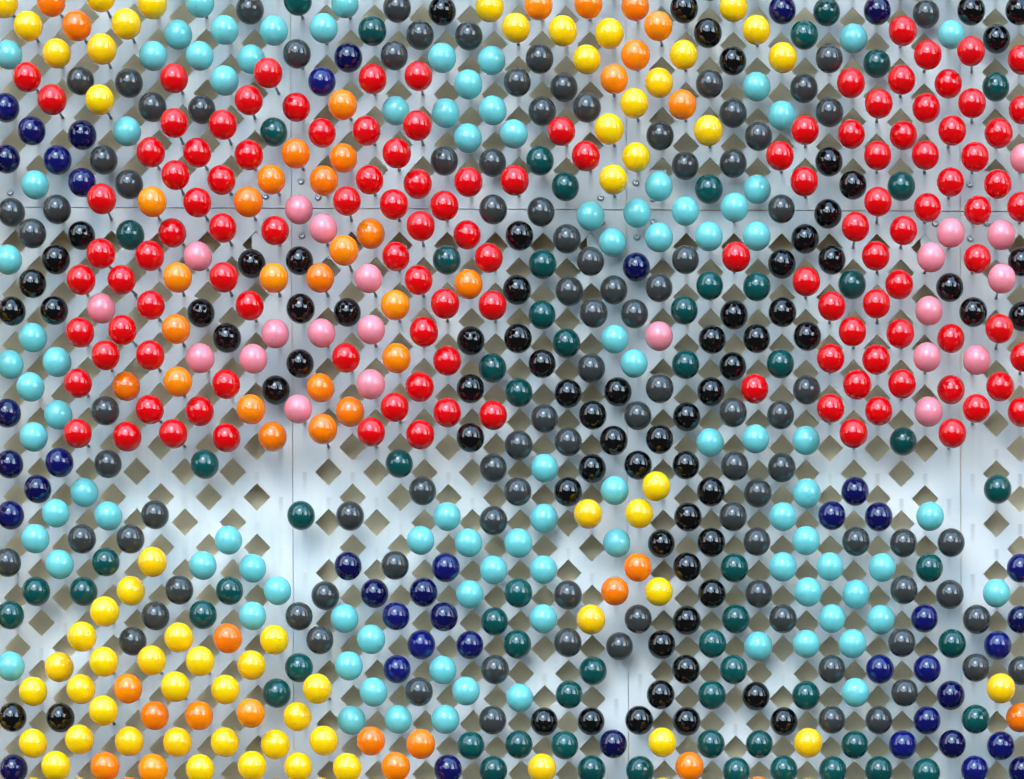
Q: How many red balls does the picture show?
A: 122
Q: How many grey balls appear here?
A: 97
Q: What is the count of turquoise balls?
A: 96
